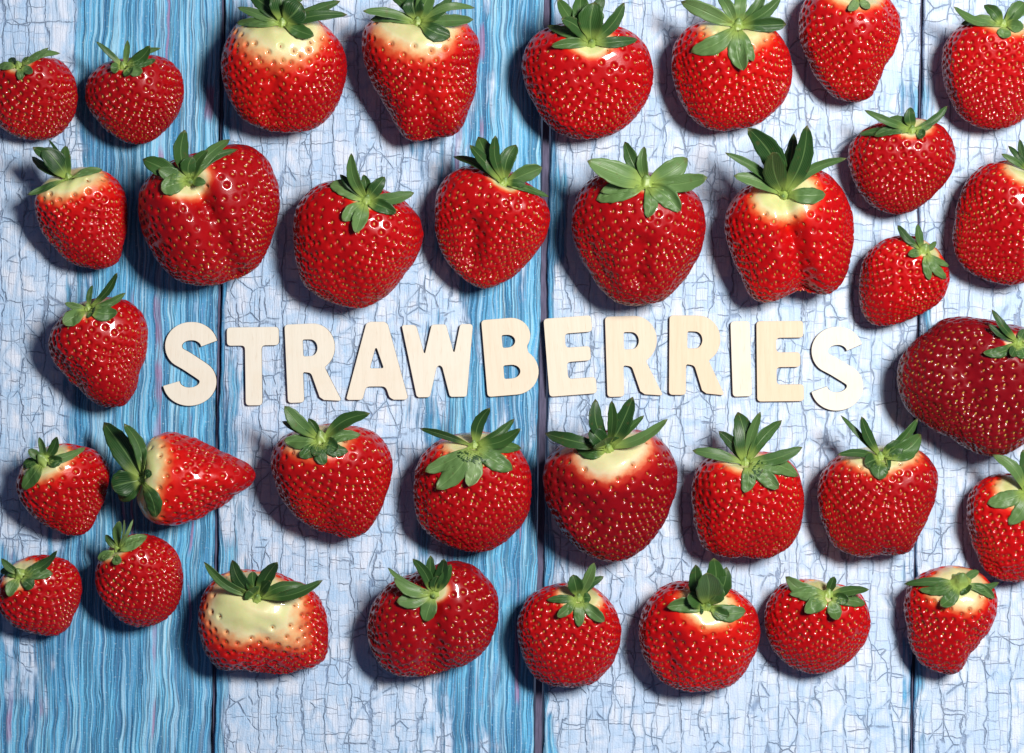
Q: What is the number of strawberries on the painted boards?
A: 35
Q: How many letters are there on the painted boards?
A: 12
